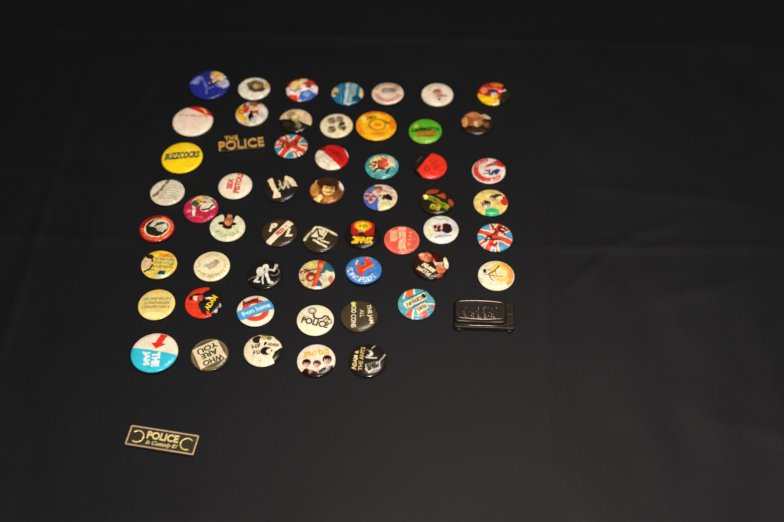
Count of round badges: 54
